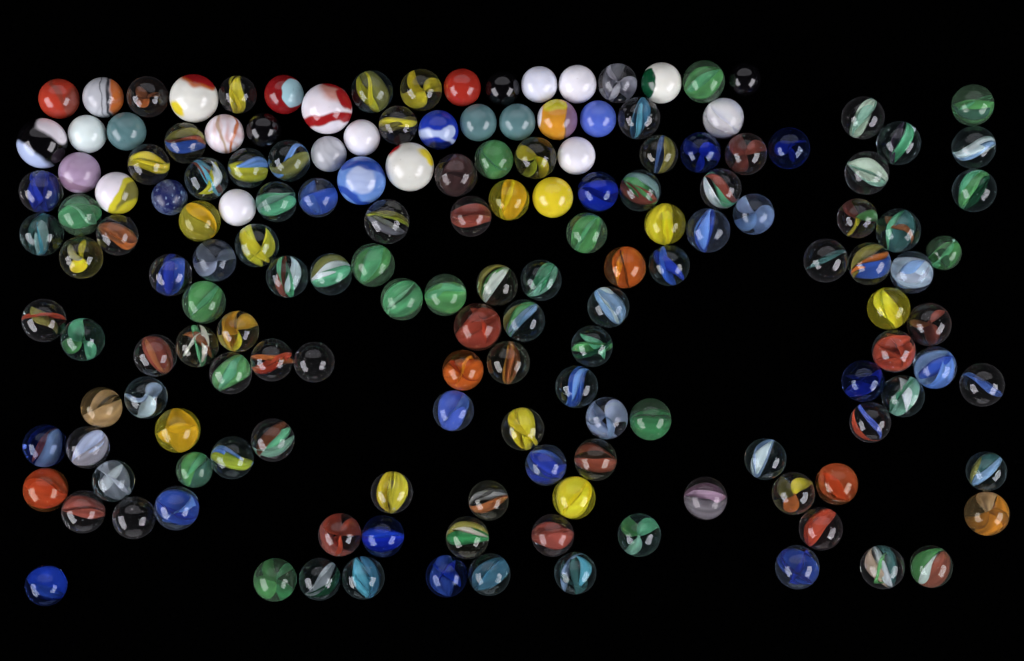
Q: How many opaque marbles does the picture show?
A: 31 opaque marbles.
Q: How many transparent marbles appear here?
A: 131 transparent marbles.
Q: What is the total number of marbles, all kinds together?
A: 162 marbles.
